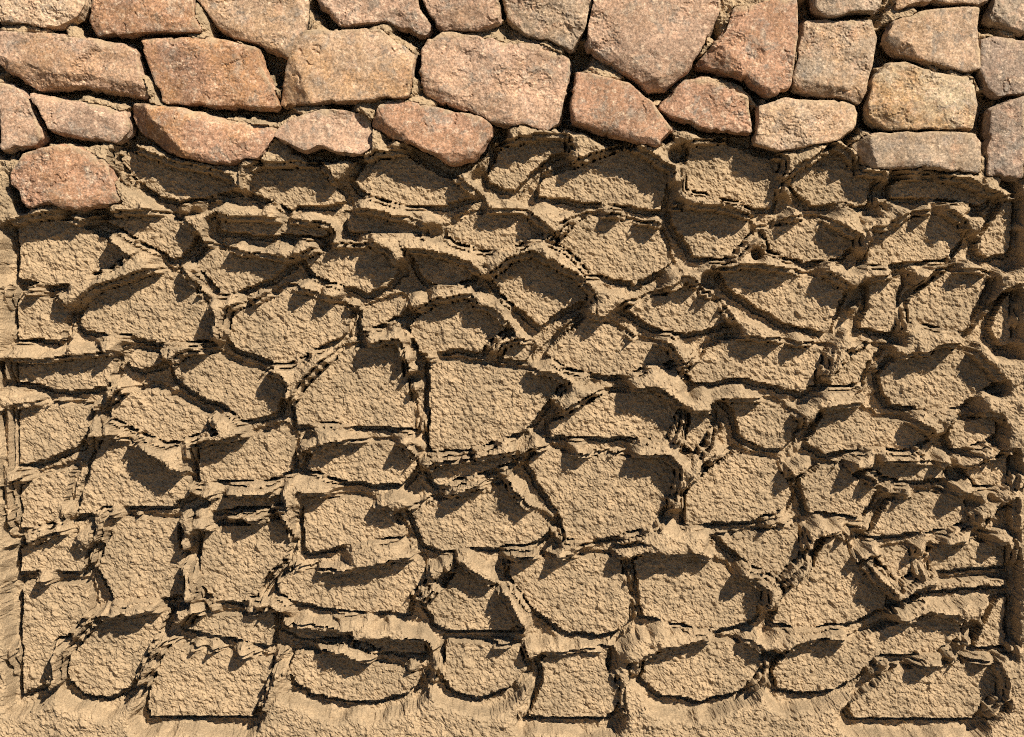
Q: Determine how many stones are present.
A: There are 30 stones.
